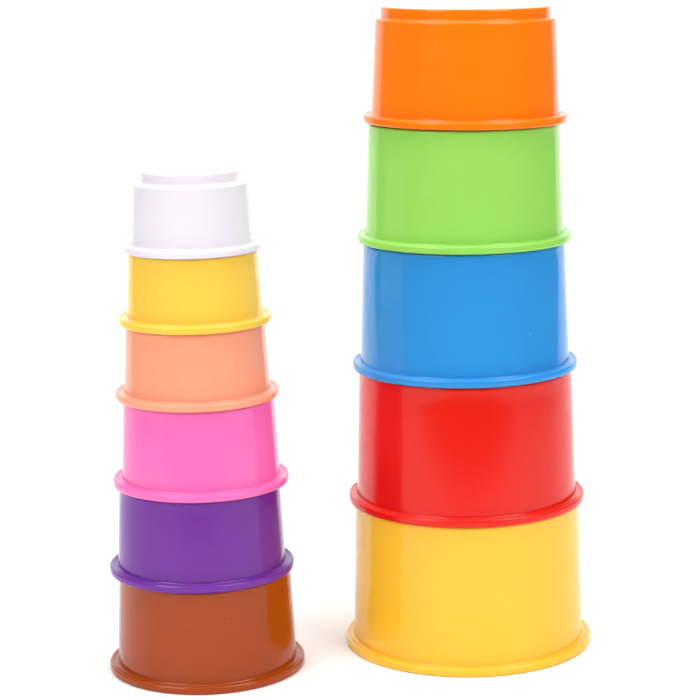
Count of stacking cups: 11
